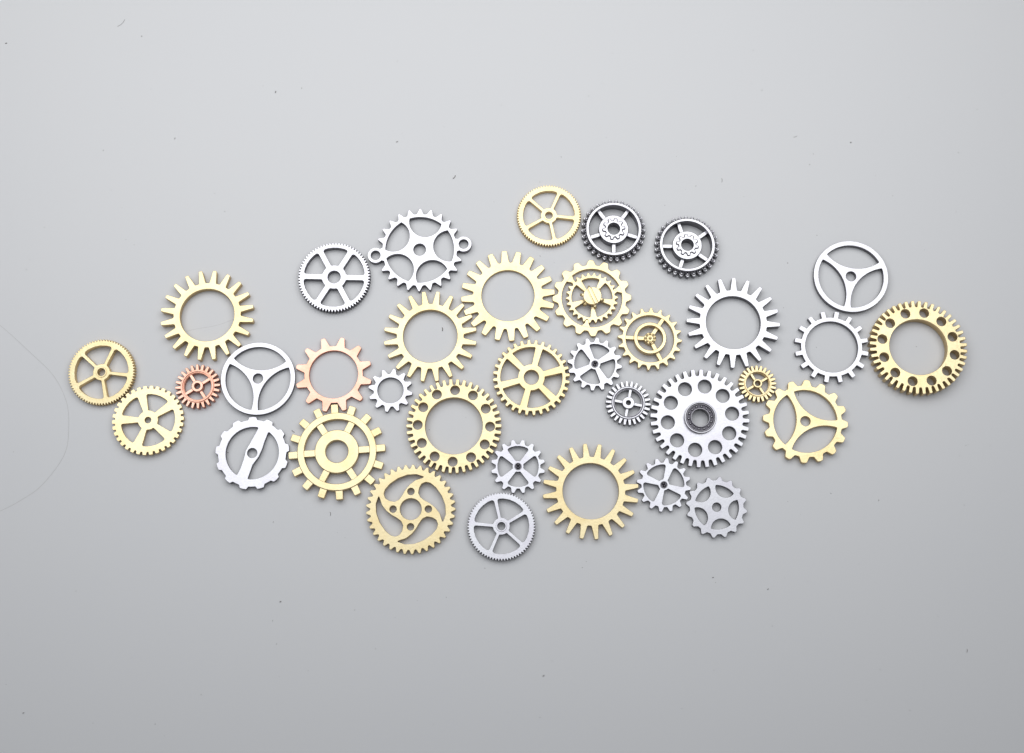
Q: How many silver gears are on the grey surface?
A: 17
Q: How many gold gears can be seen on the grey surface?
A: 16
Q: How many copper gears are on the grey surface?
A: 2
